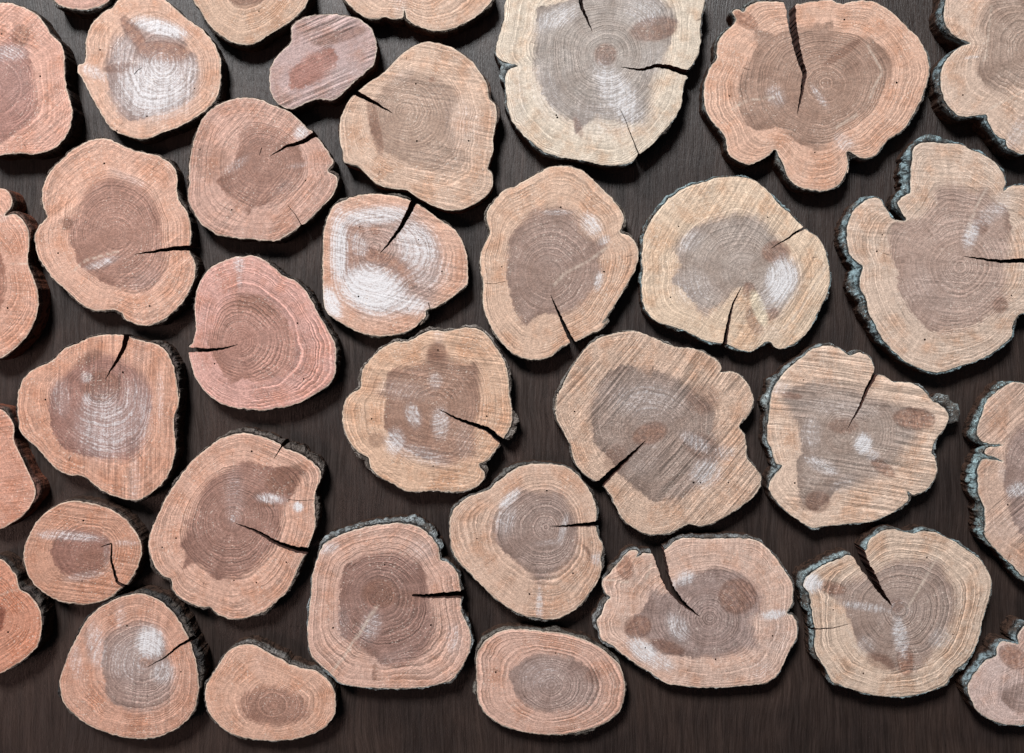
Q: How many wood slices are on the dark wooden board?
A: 35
